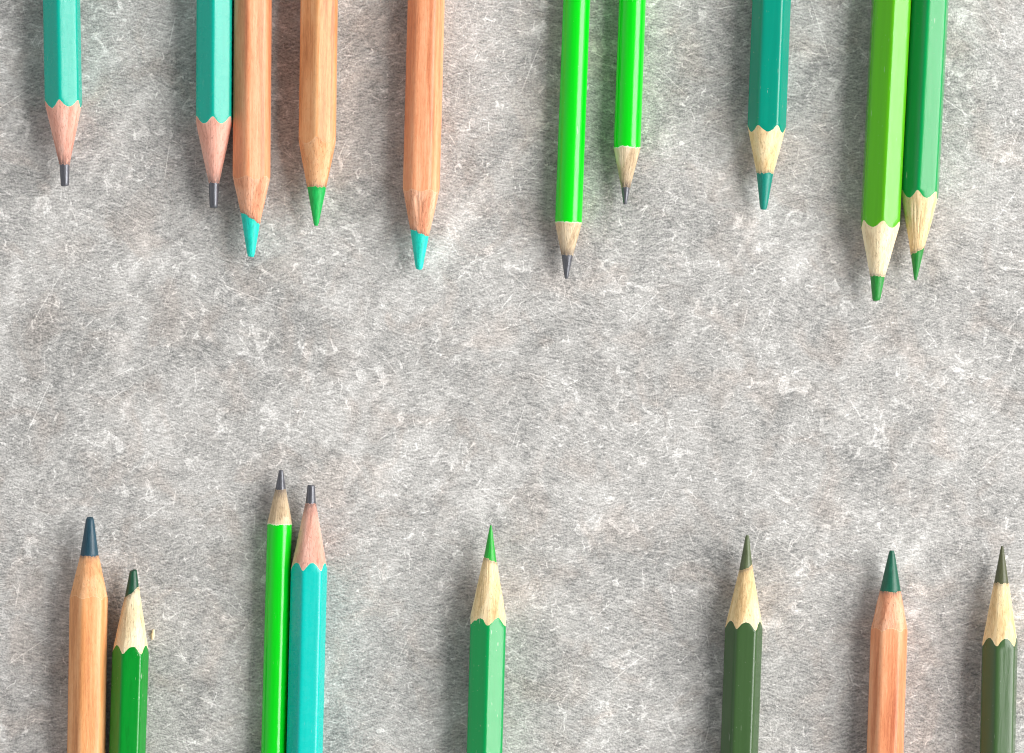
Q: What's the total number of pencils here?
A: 18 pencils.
